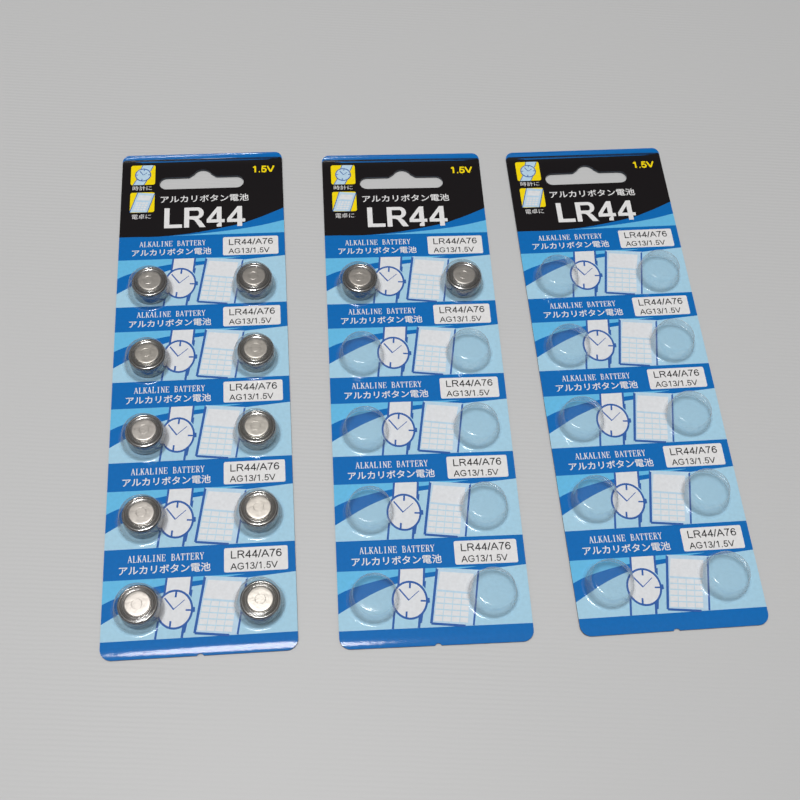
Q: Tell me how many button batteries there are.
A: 12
